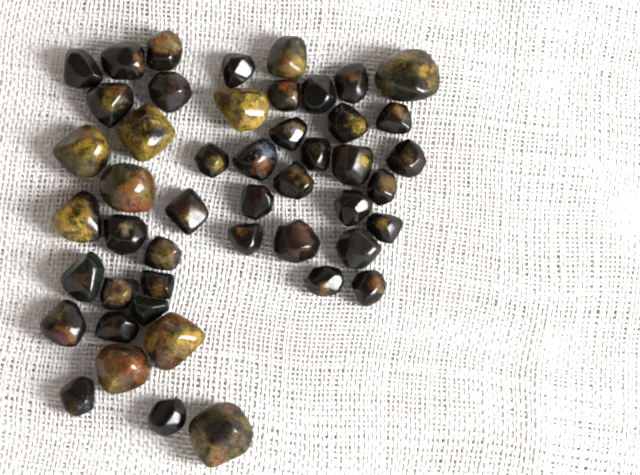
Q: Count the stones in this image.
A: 48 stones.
